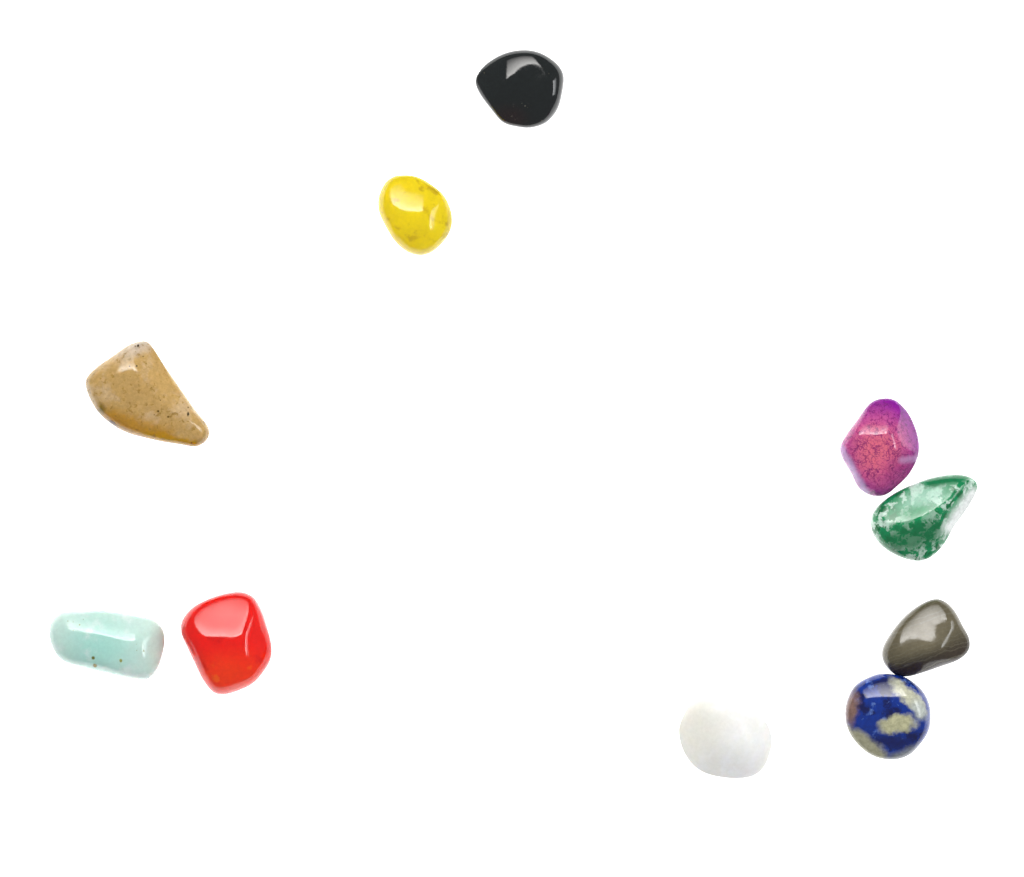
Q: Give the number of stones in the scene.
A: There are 10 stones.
